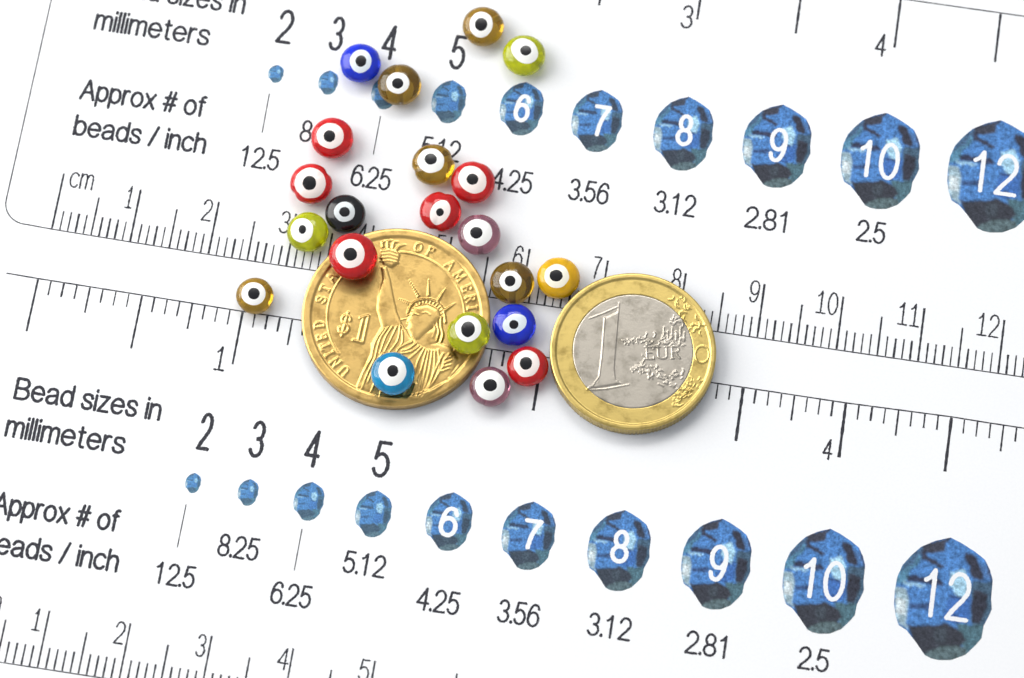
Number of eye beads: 21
